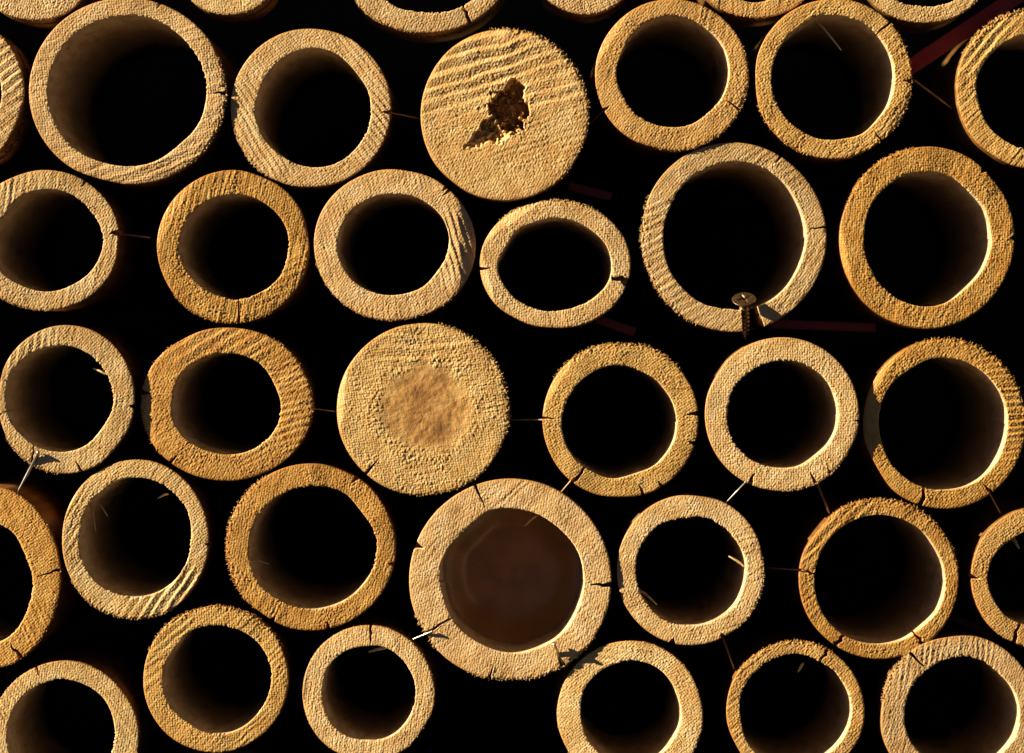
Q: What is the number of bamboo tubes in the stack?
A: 36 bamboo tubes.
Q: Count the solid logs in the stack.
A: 2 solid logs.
